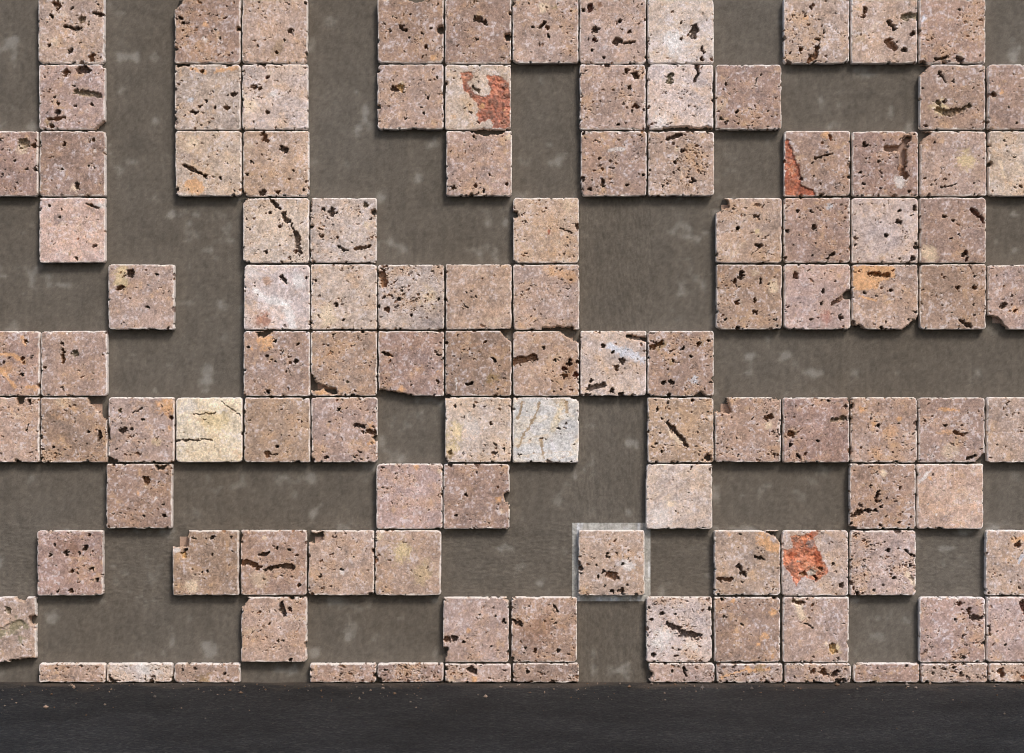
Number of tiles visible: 112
